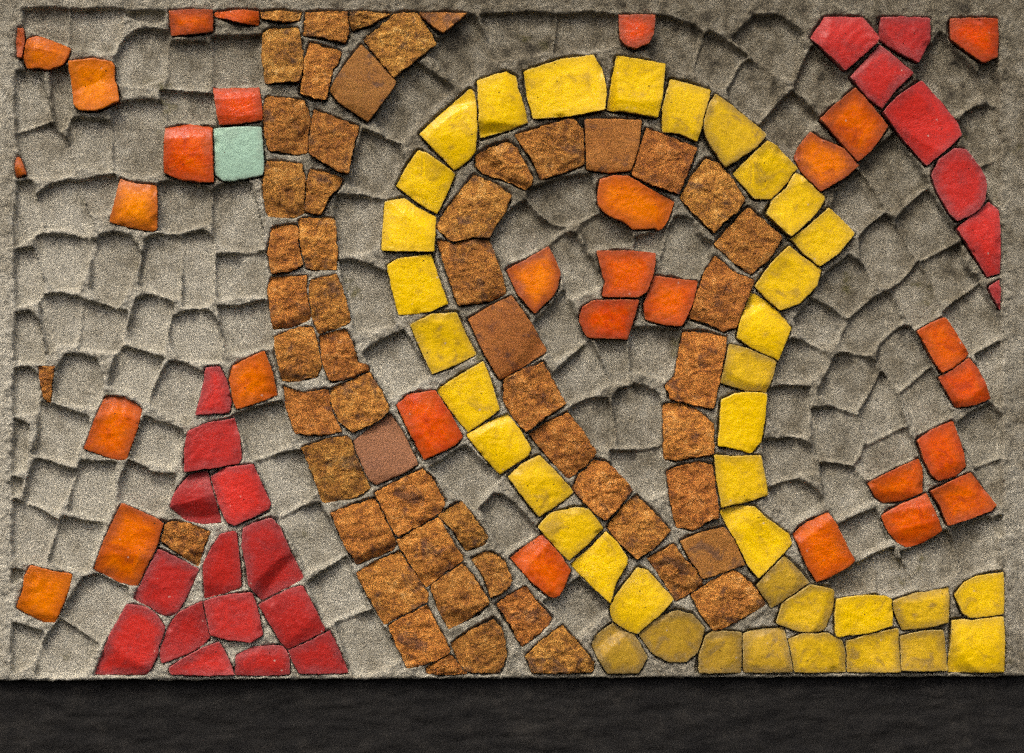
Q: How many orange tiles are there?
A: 31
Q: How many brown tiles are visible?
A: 56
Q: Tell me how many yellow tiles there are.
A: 38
